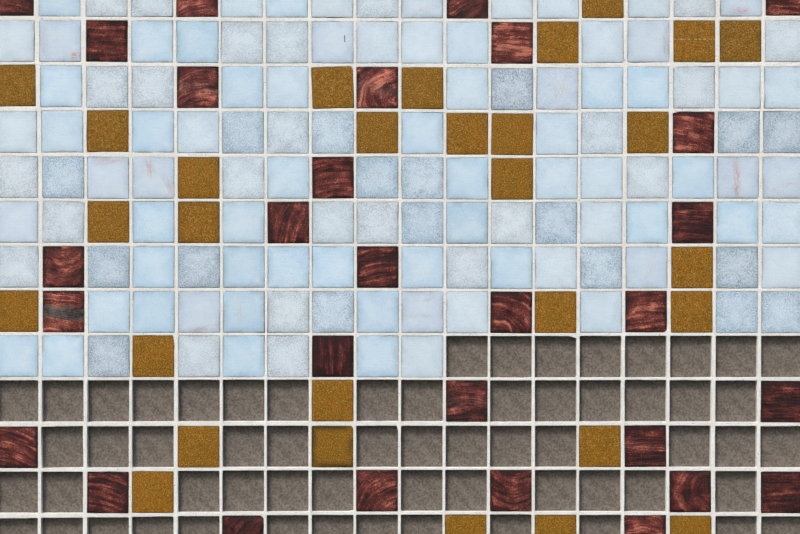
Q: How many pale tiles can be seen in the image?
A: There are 115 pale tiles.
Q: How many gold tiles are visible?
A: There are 29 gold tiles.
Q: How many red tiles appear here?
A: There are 29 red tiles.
